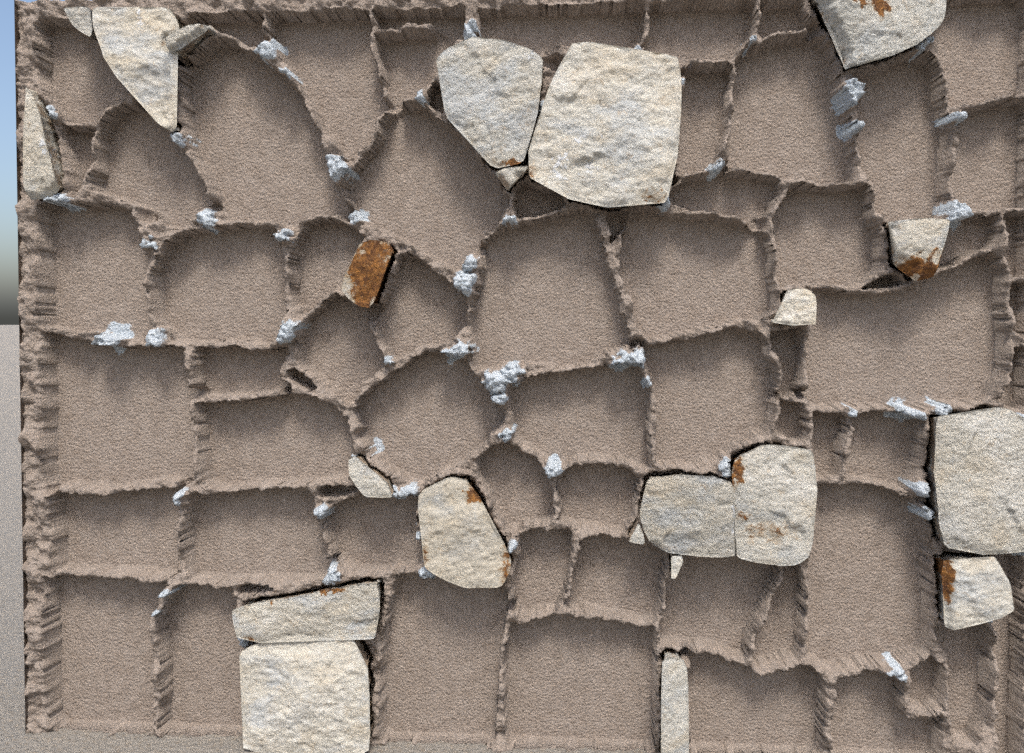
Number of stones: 22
